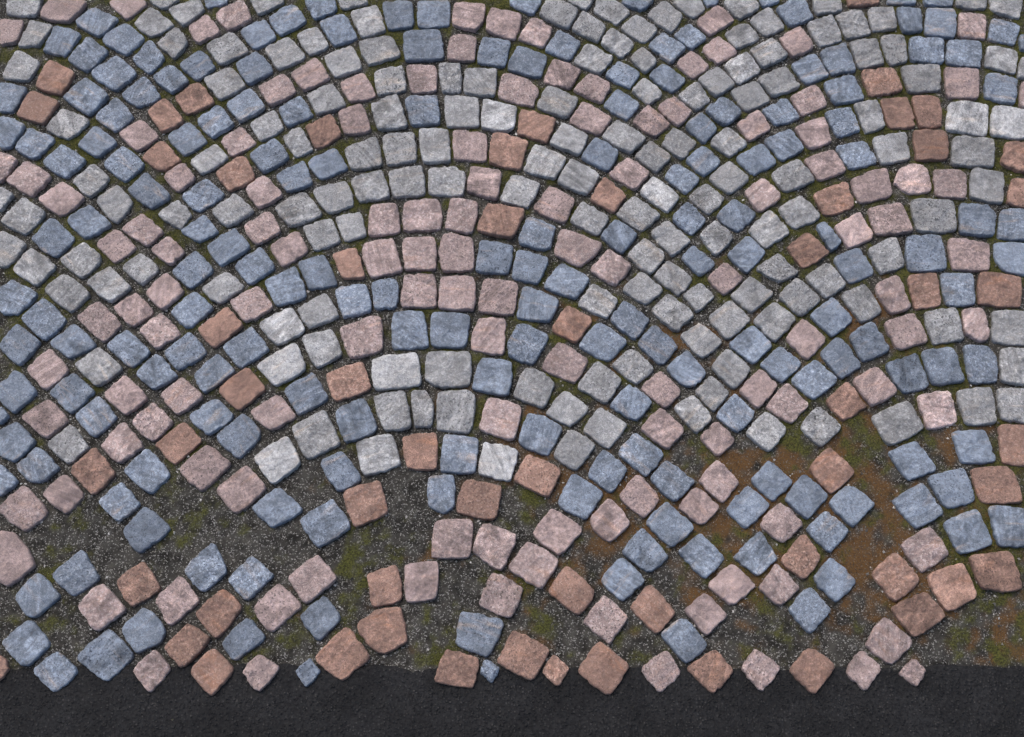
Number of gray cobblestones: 154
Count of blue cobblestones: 183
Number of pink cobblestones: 125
